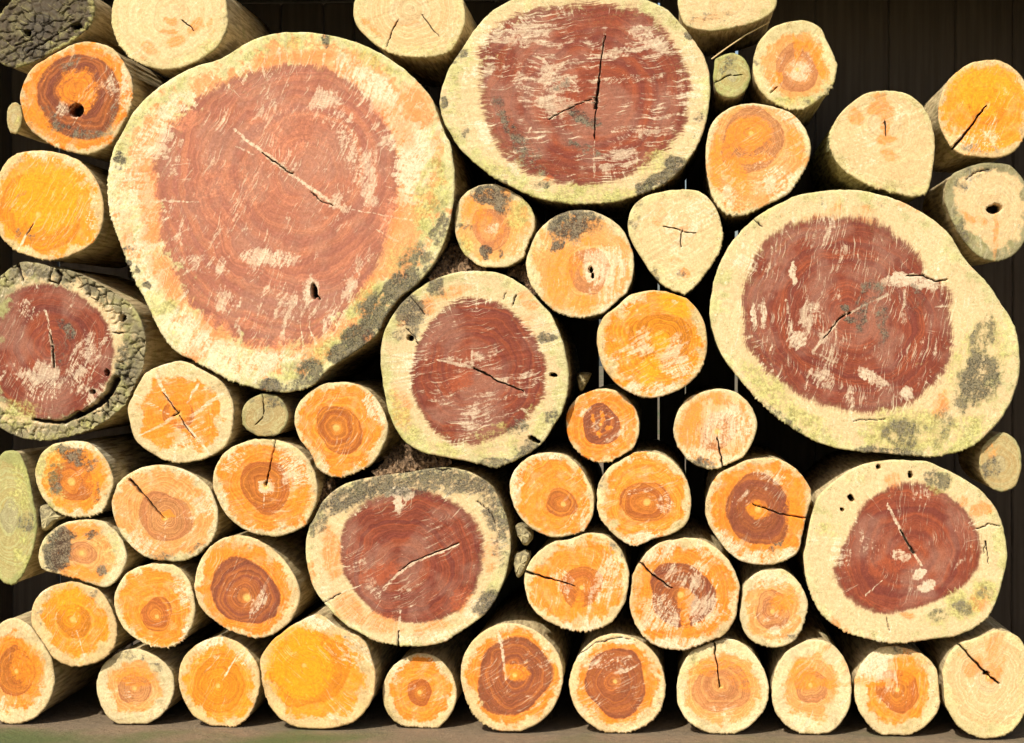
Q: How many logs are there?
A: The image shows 55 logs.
